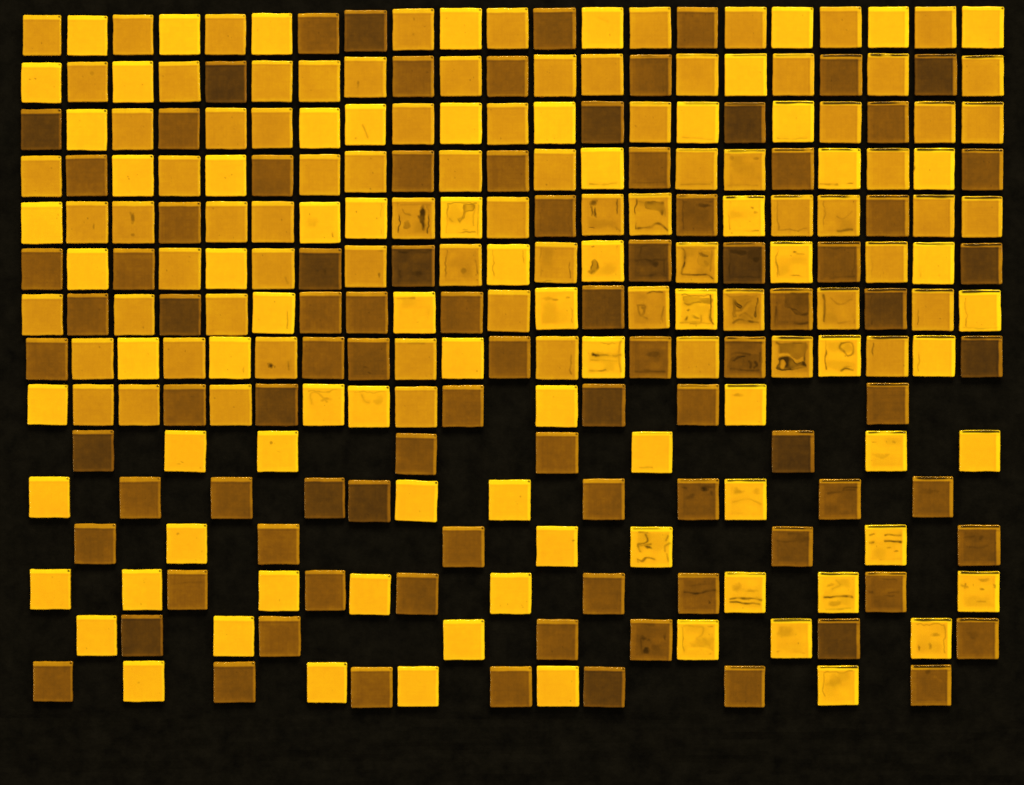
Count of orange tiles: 78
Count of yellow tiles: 82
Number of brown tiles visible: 91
